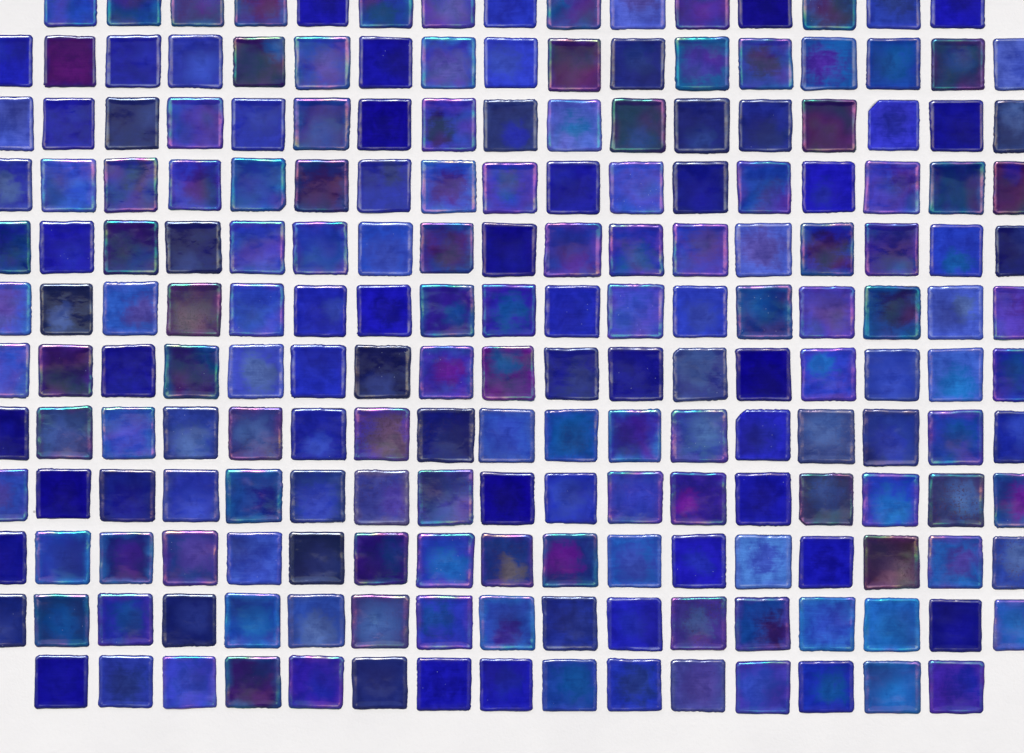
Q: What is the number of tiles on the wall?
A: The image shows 200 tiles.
